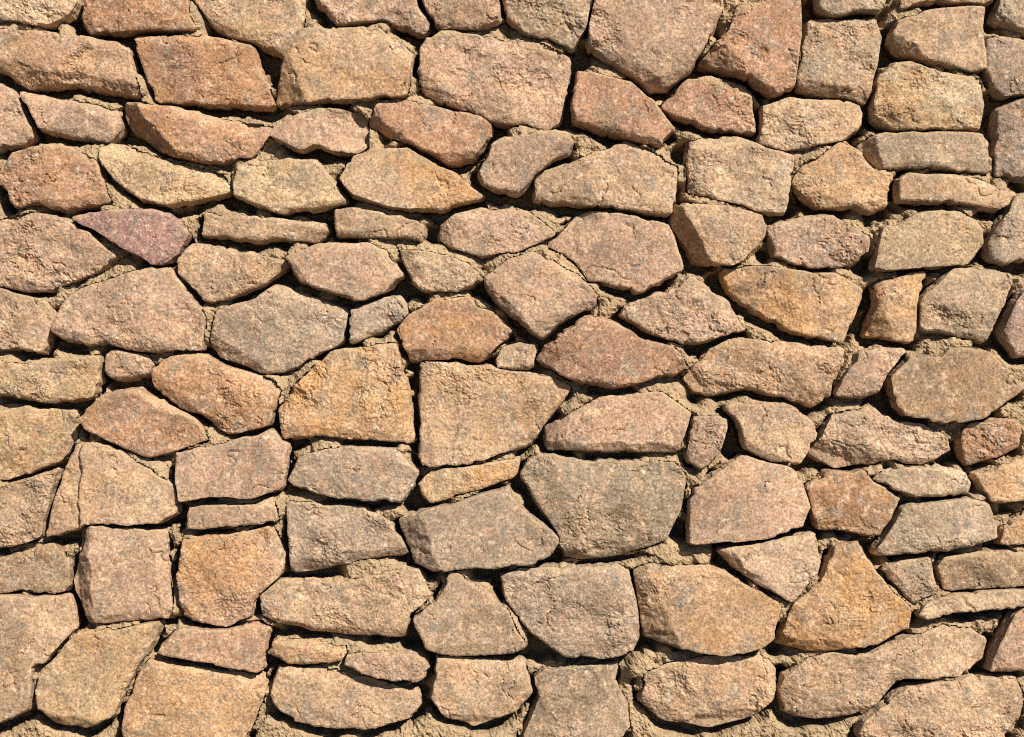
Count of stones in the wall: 119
